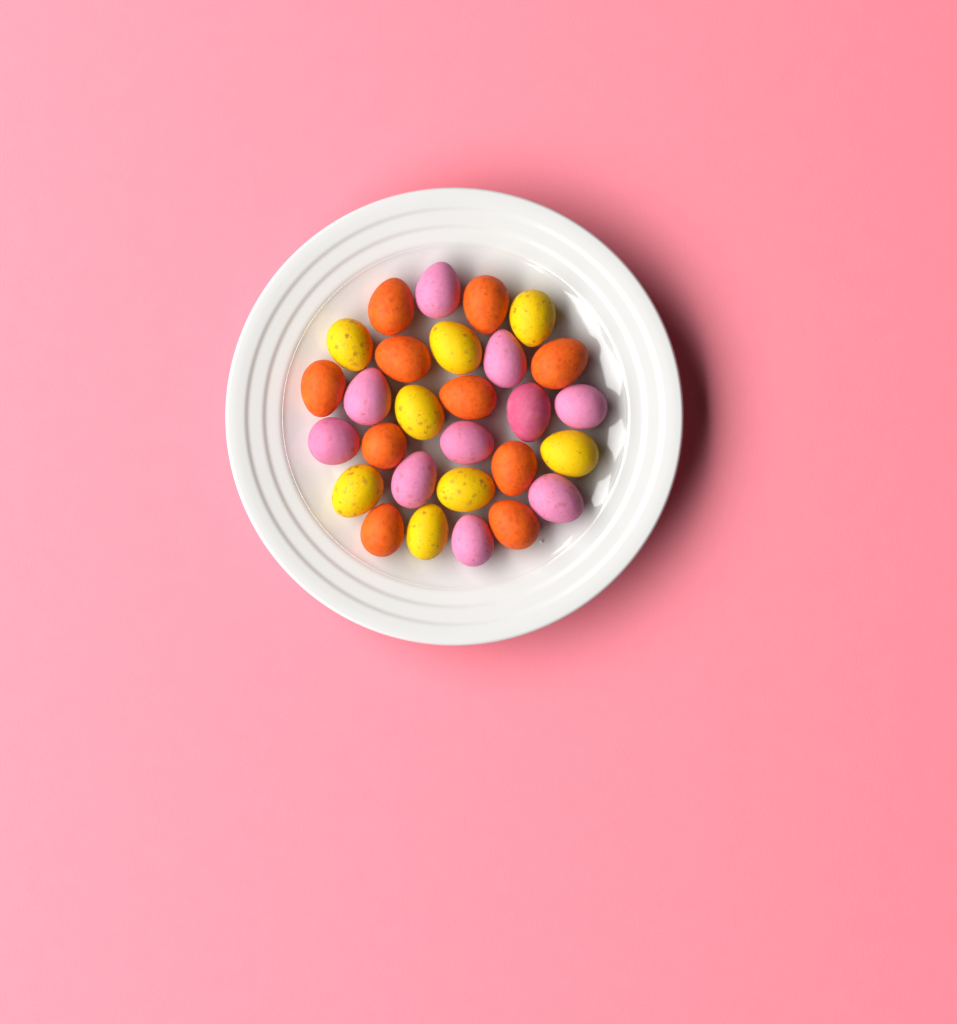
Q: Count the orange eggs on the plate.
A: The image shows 10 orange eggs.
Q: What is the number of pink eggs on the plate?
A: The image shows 10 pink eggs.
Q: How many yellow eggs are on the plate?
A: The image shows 8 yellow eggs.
